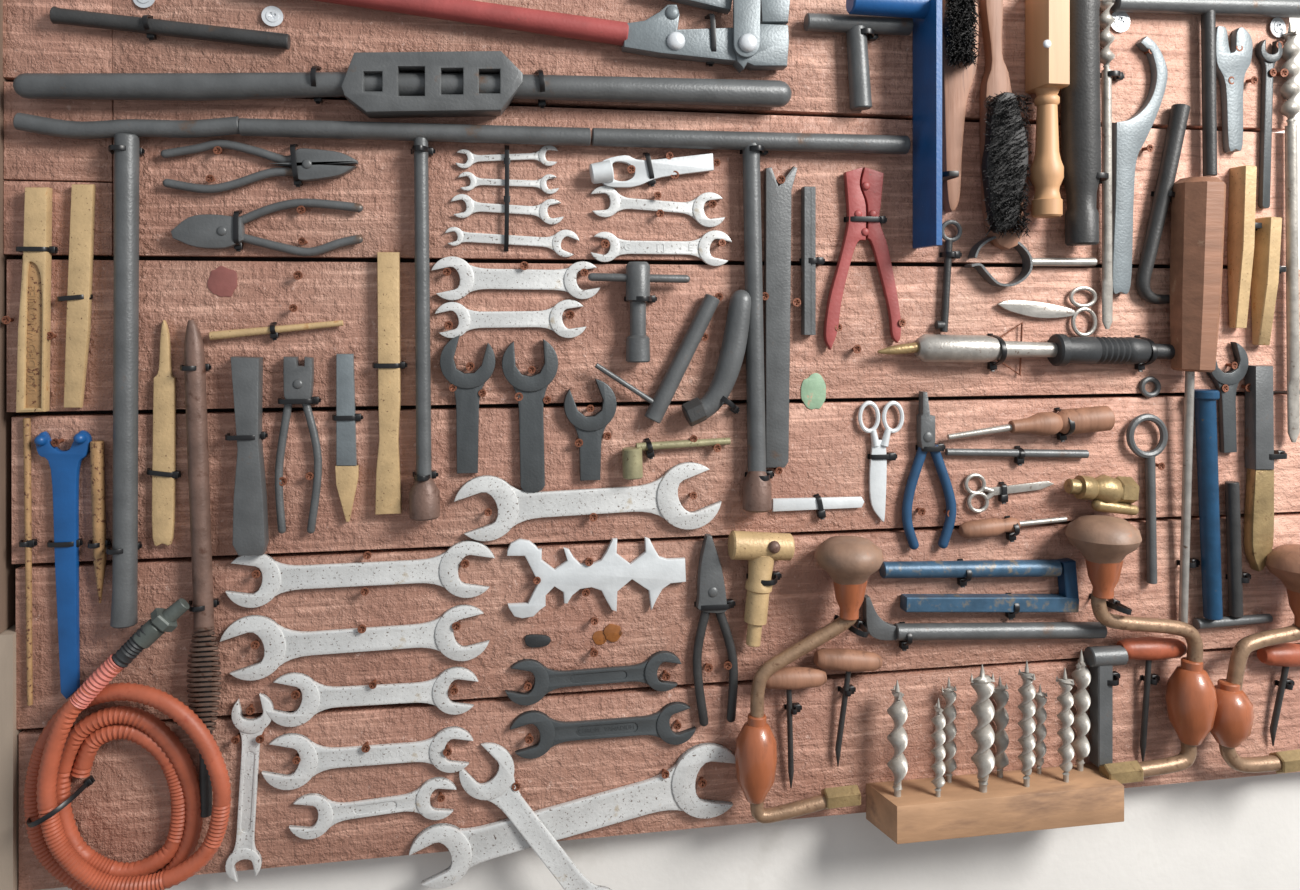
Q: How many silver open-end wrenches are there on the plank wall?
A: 17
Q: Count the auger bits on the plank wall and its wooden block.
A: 11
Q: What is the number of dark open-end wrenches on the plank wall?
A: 7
